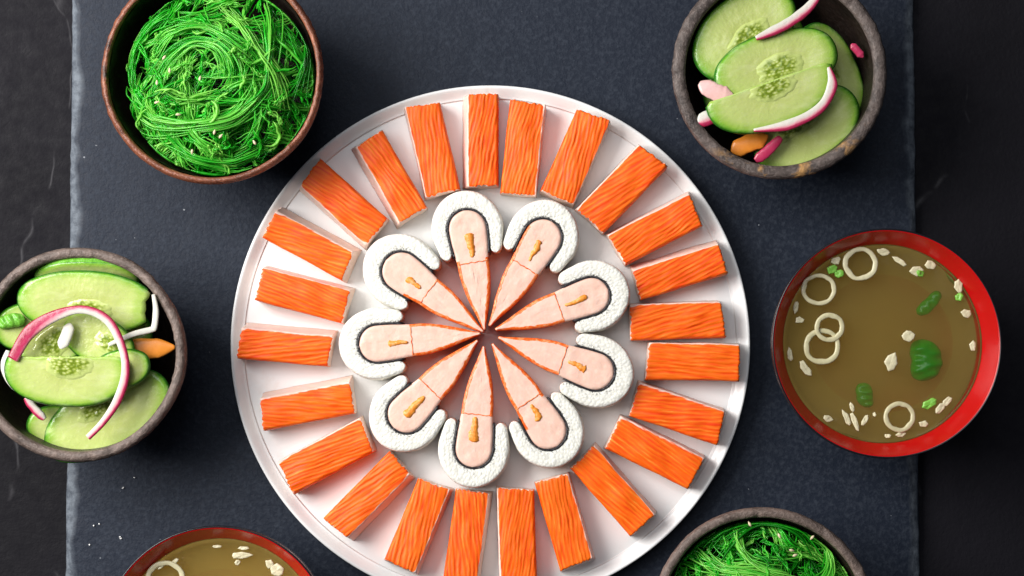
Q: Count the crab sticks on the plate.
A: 24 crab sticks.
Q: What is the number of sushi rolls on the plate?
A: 9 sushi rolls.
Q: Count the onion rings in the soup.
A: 6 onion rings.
